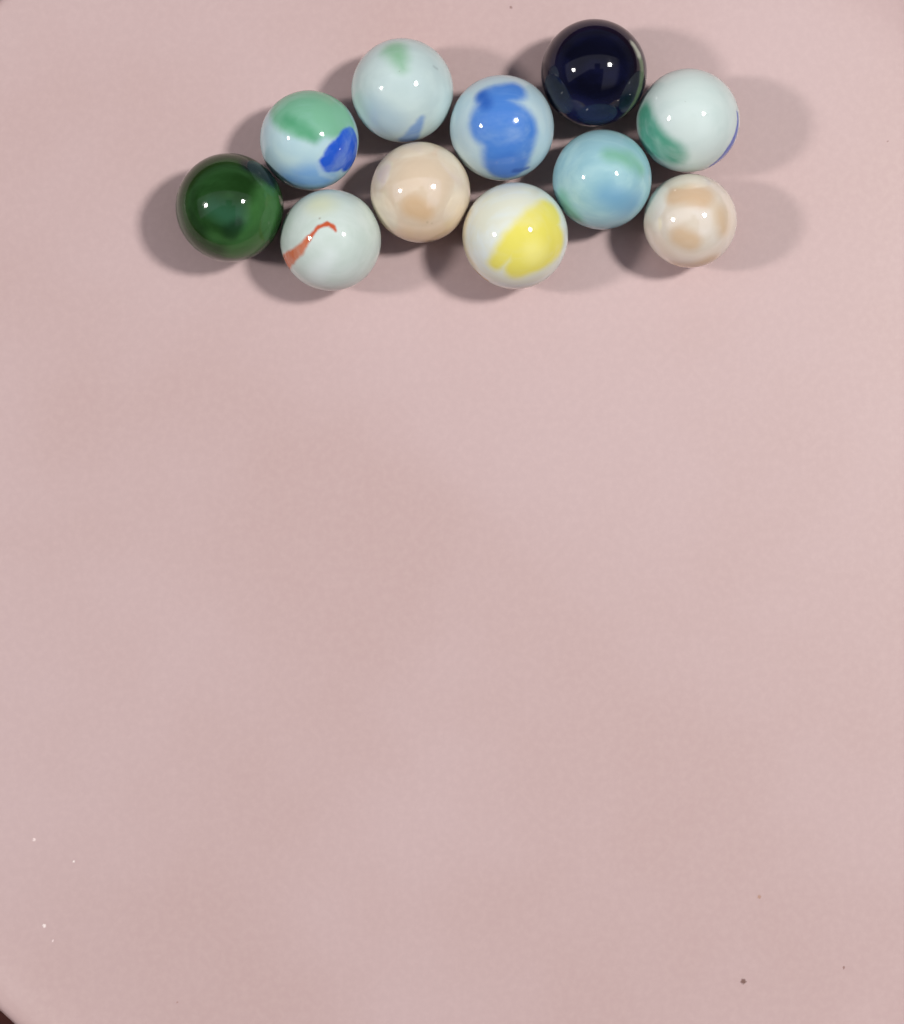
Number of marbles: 11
